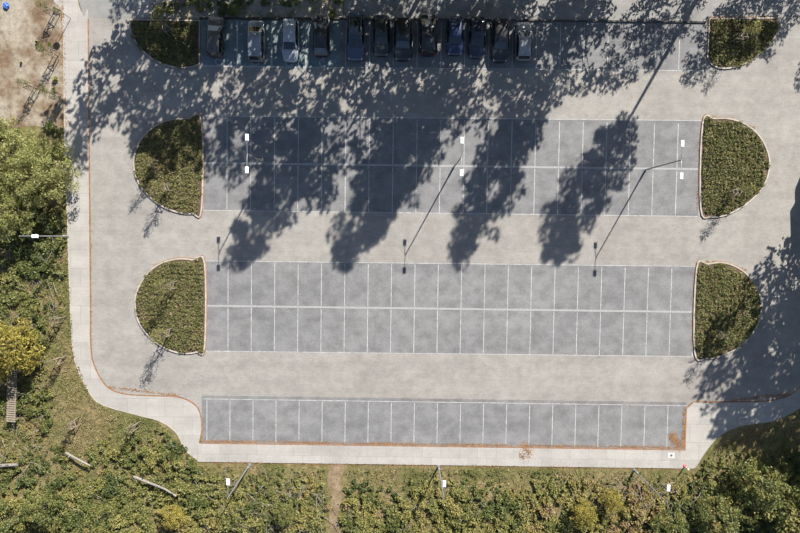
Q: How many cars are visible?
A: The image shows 12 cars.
